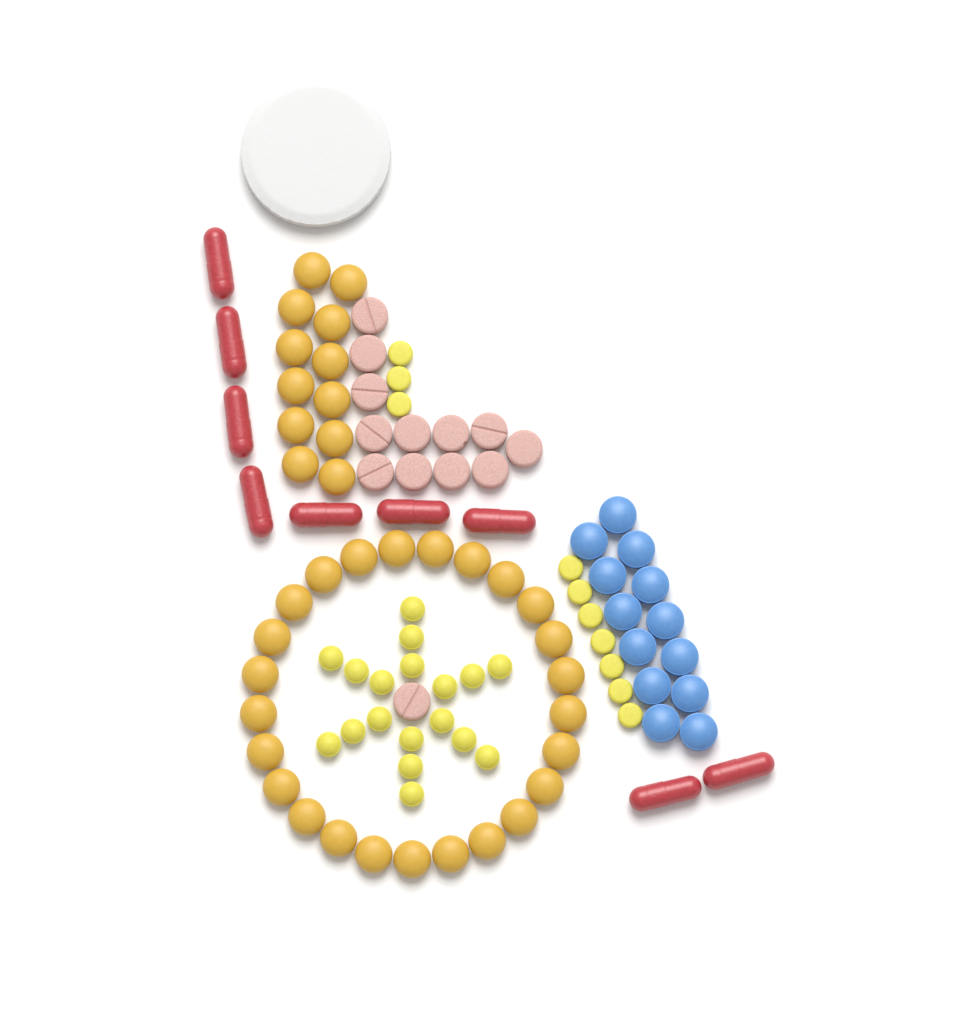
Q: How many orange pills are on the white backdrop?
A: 37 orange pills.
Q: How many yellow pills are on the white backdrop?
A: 28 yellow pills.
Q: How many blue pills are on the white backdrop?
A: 13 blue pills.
